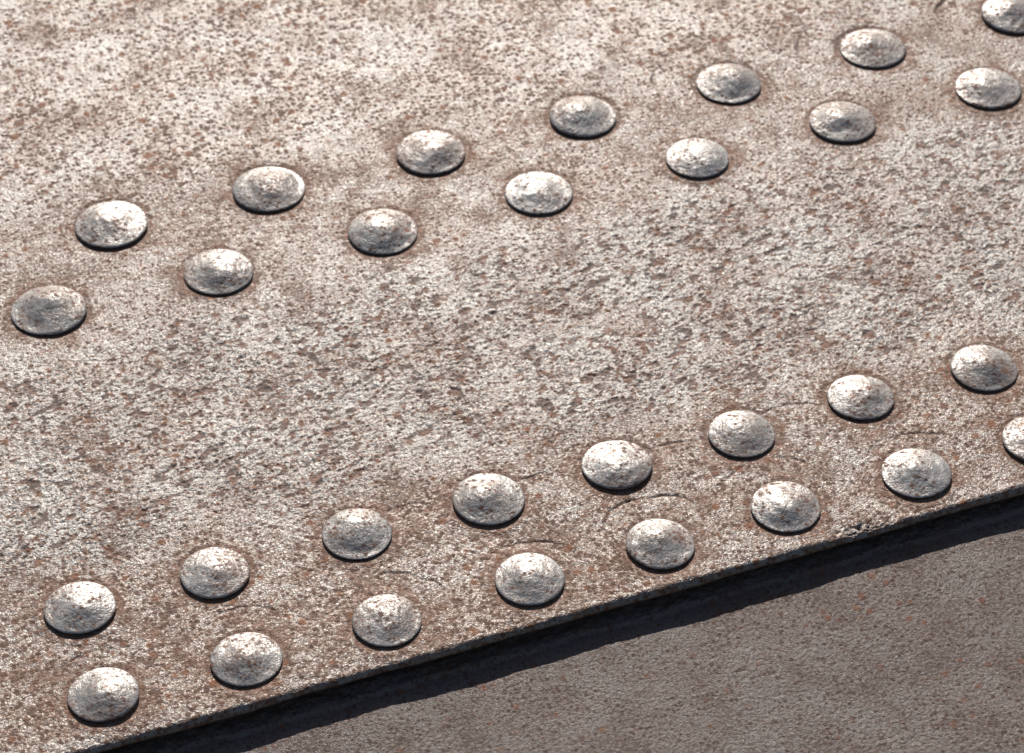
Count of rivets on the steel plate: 30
